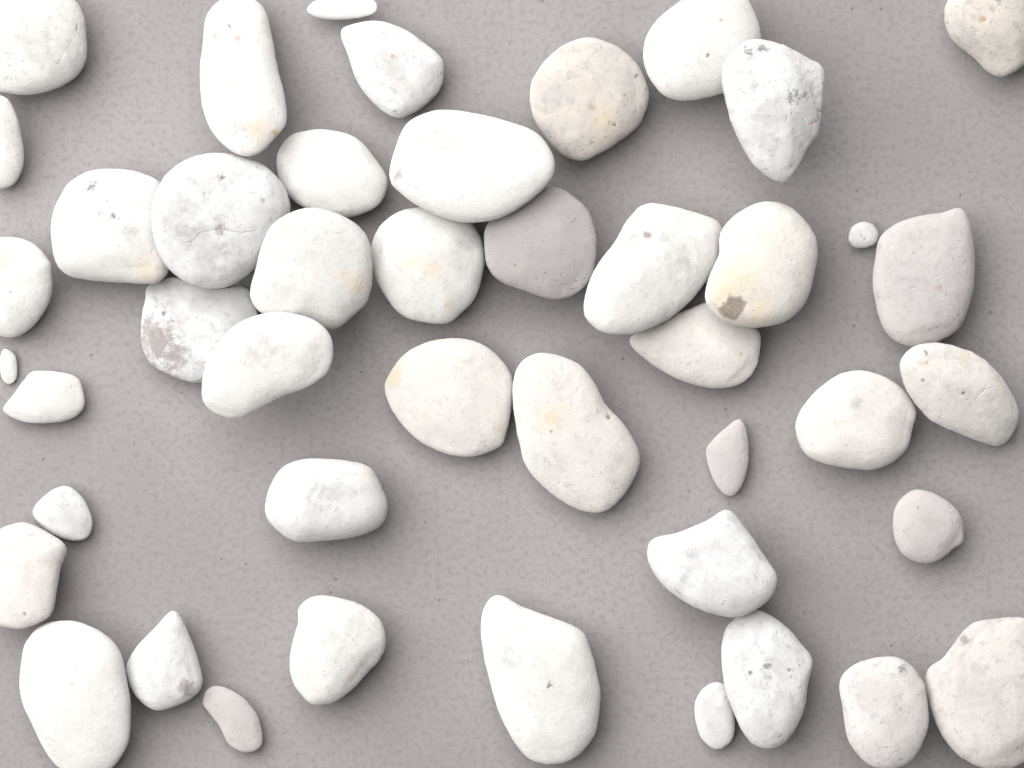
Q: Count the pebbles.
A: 45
